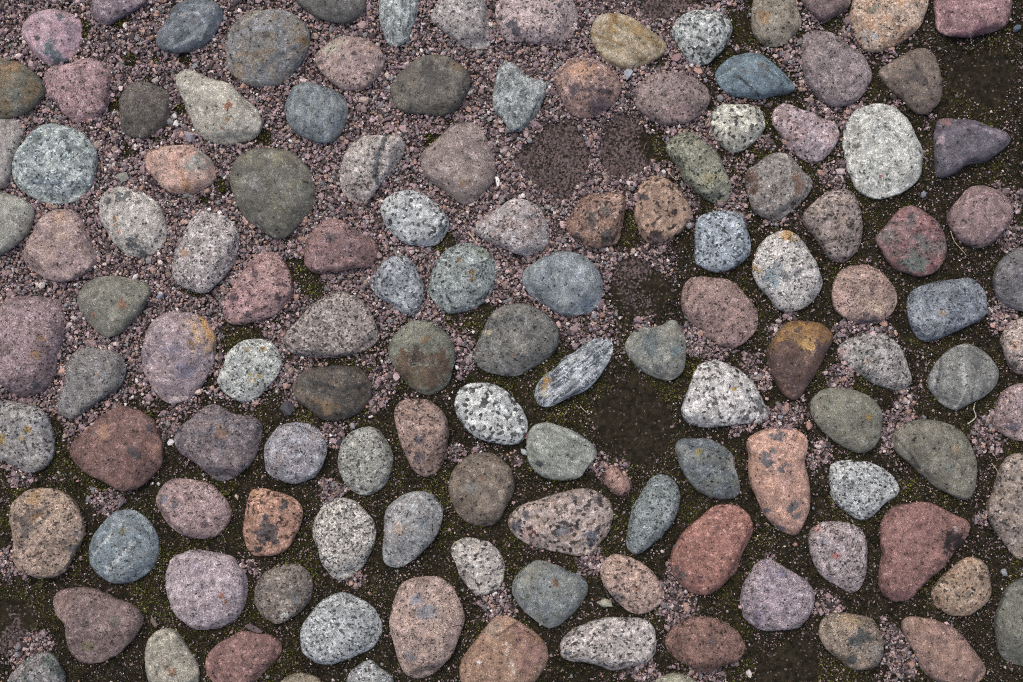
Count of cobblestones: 127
